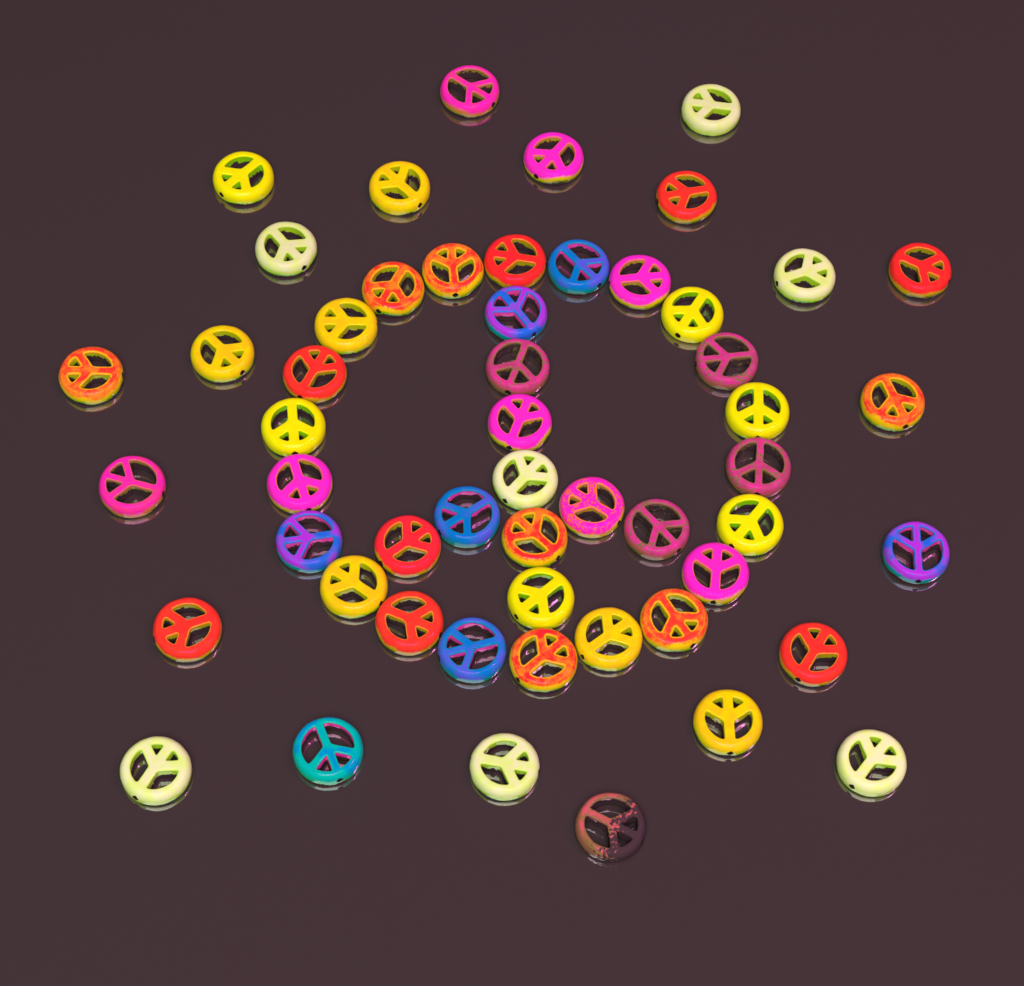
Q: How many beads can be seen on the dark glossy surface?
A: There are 54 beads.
